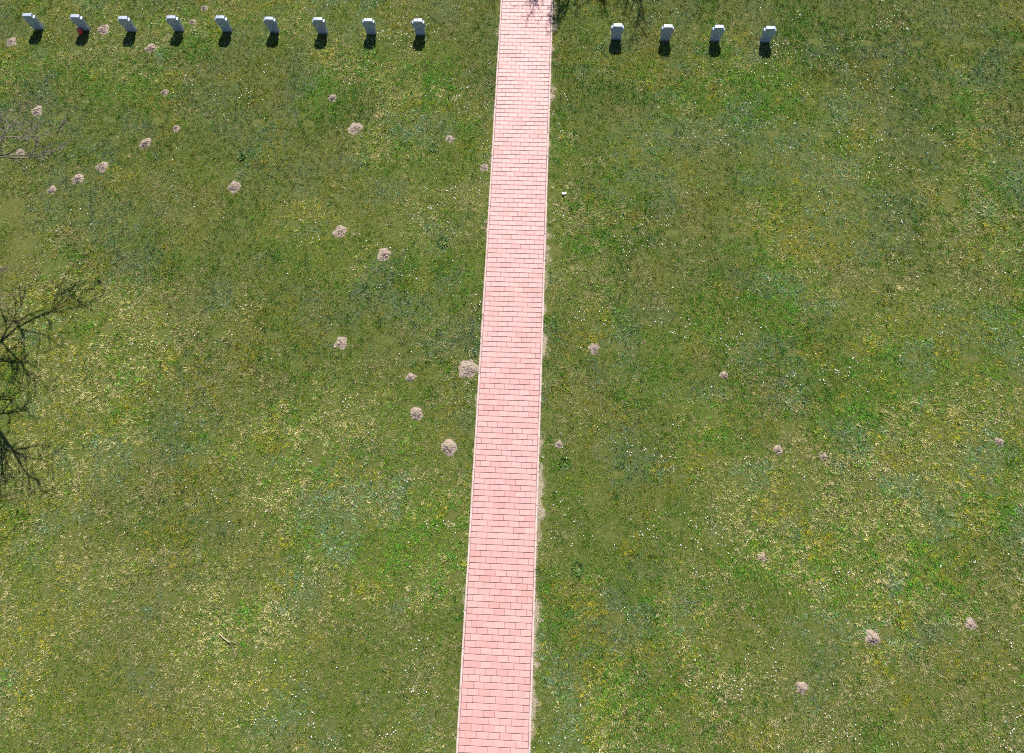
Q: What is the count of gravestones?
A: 13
